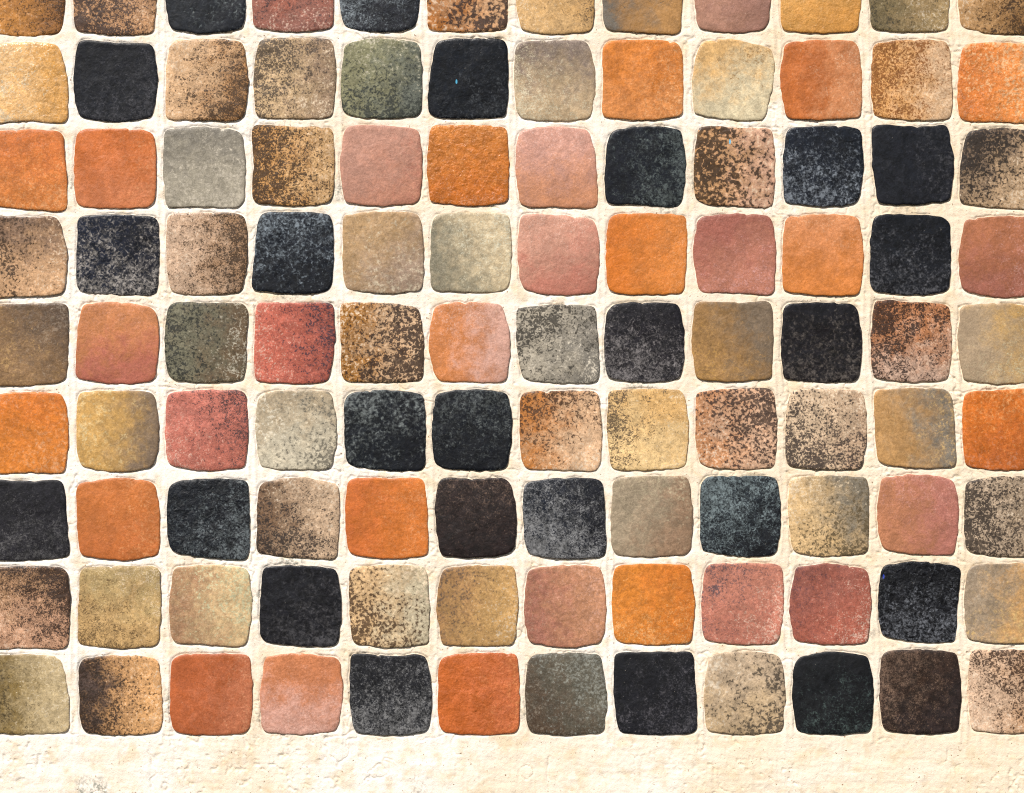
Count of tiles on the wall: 108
